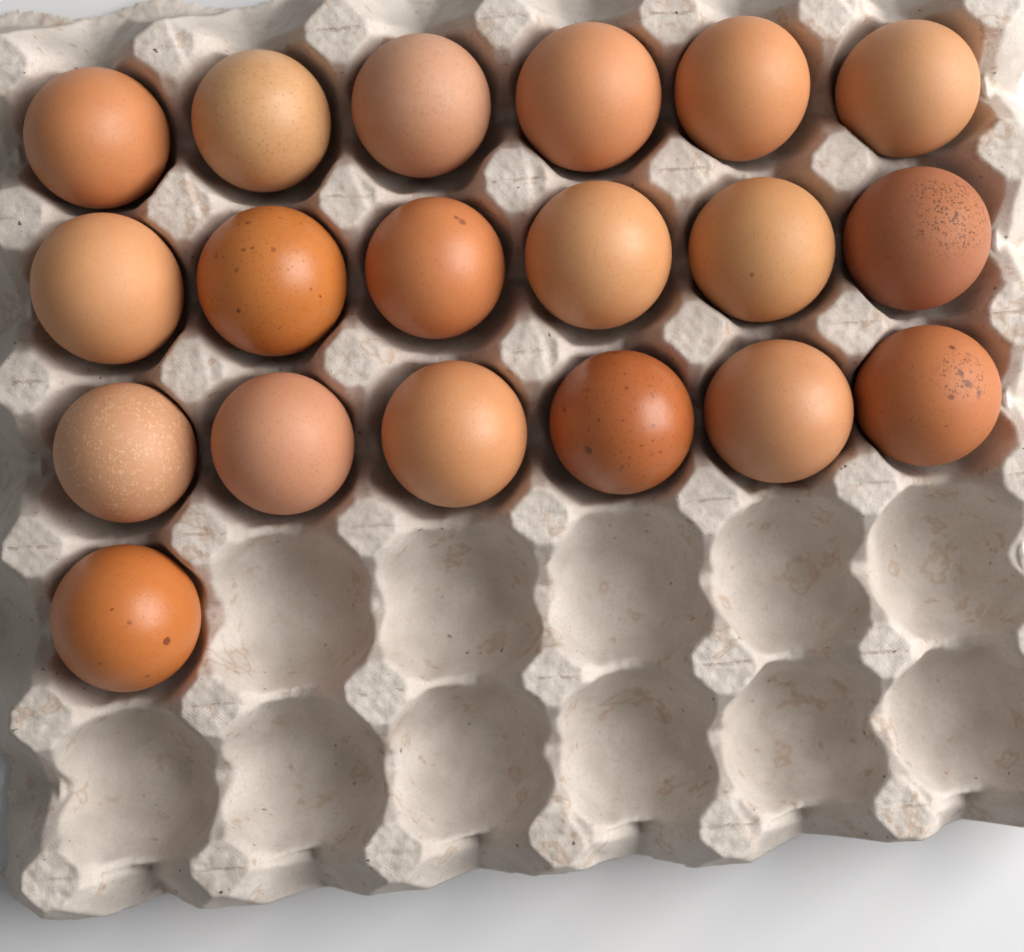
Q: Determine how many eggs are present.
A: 19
